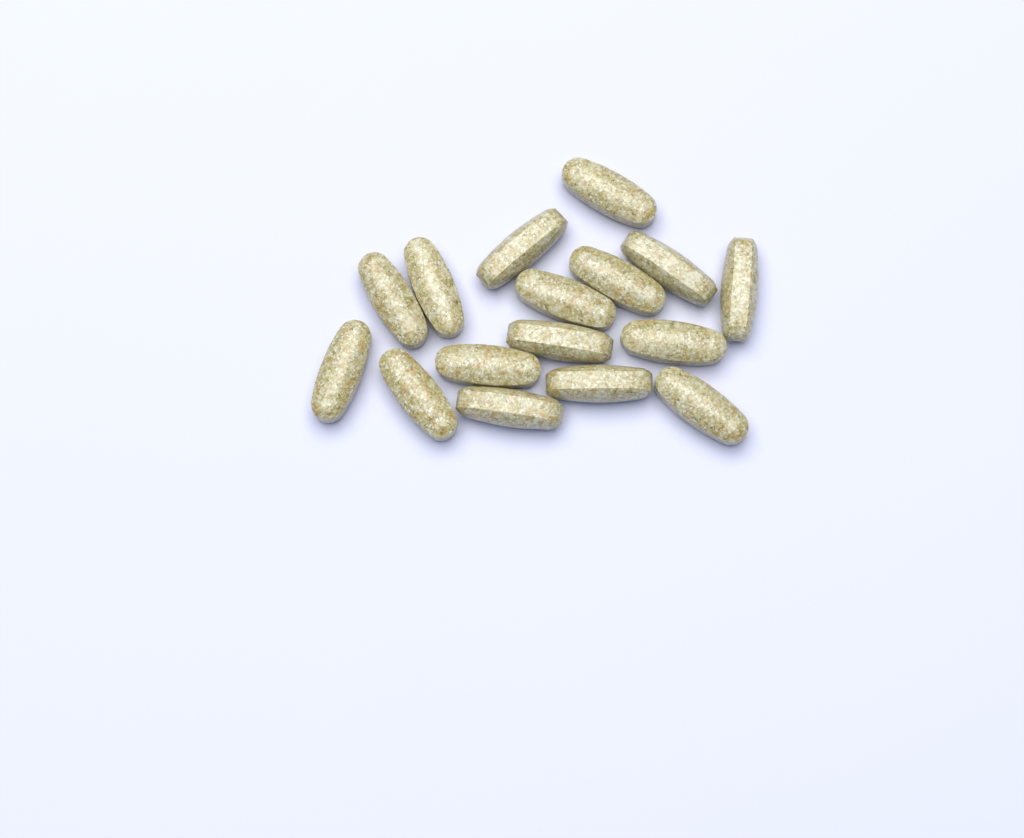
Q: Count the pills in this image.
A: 16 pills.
